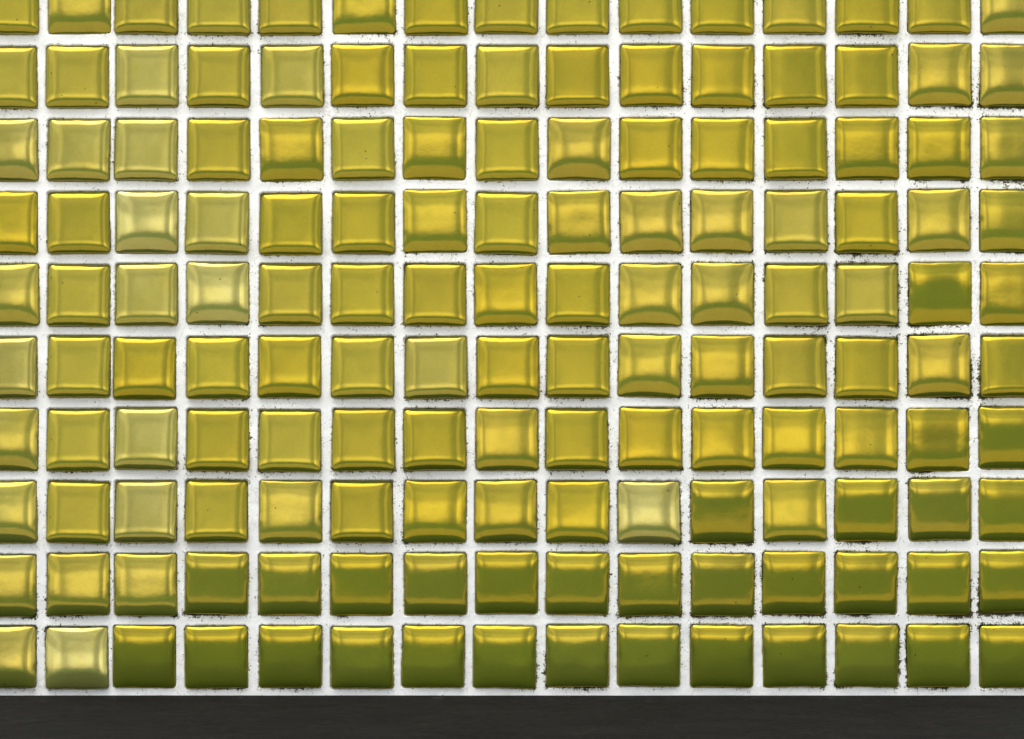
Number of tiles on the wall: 150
